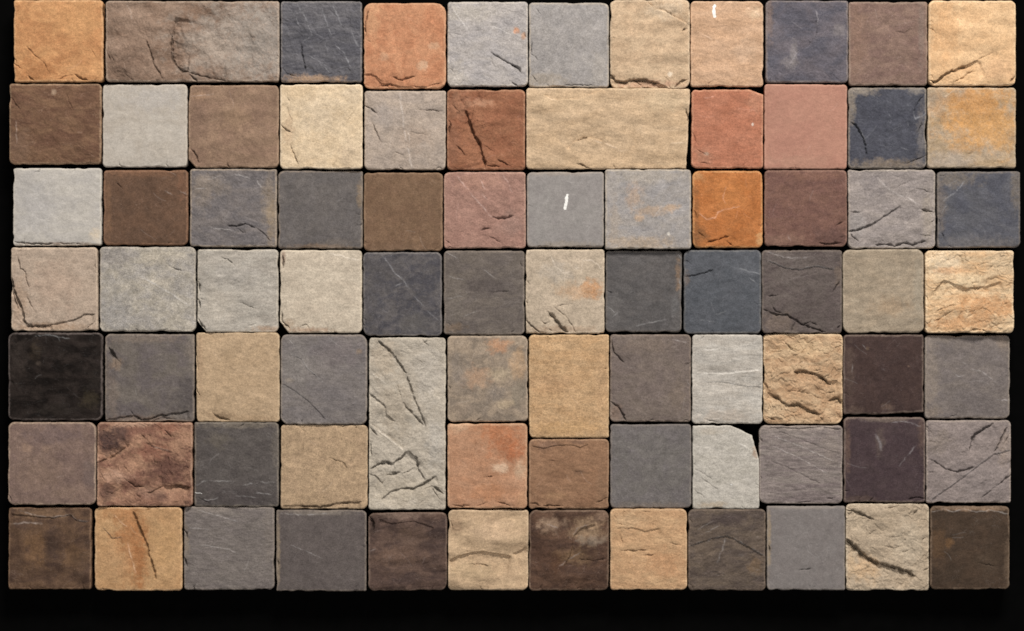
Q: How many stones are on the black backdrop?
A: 81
